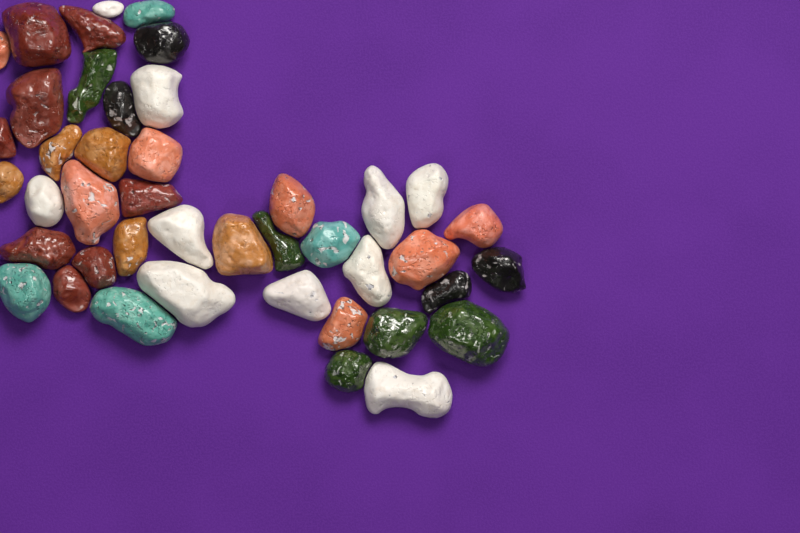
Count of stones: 43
